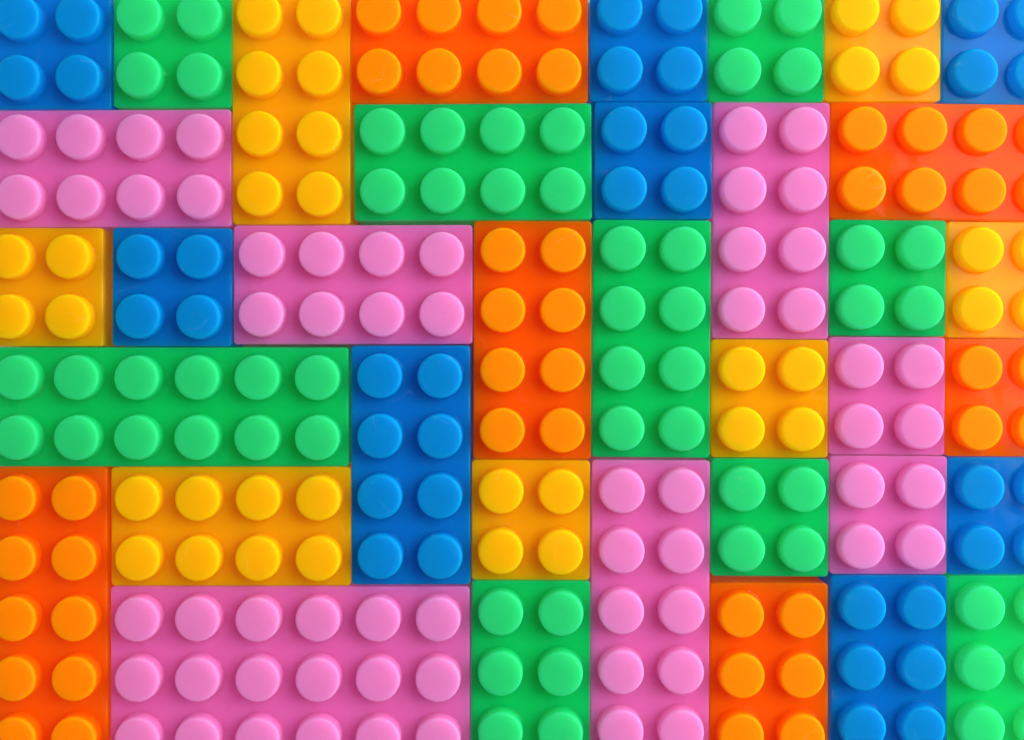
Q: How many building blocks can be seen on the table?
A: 37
